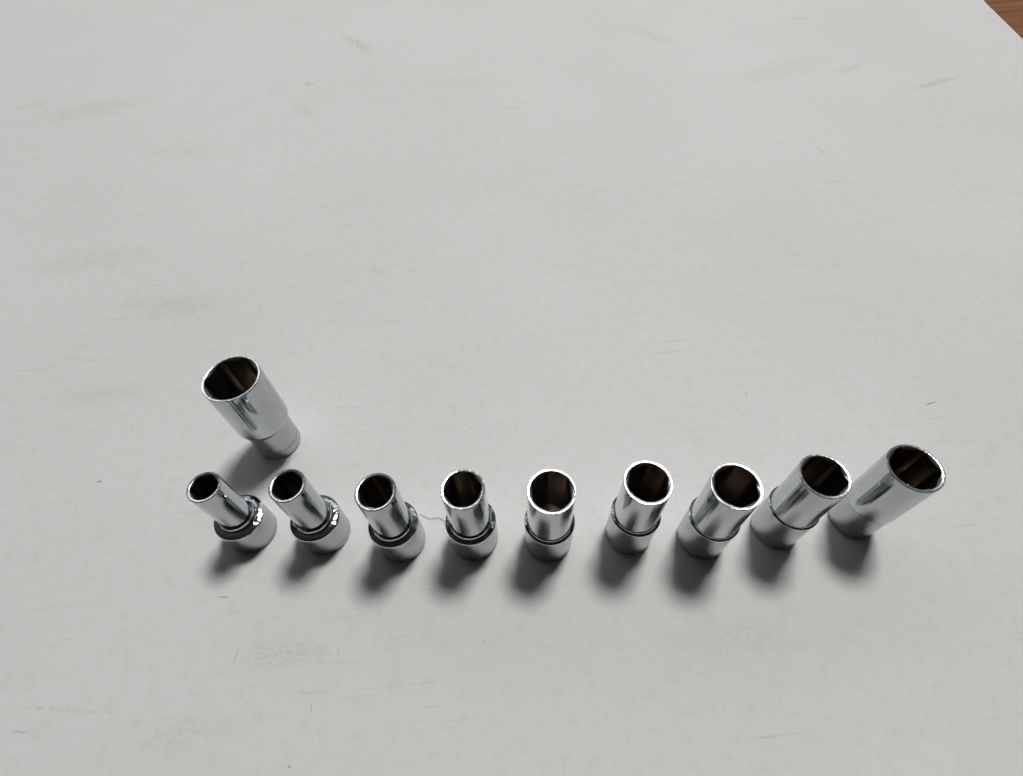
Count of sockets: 10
